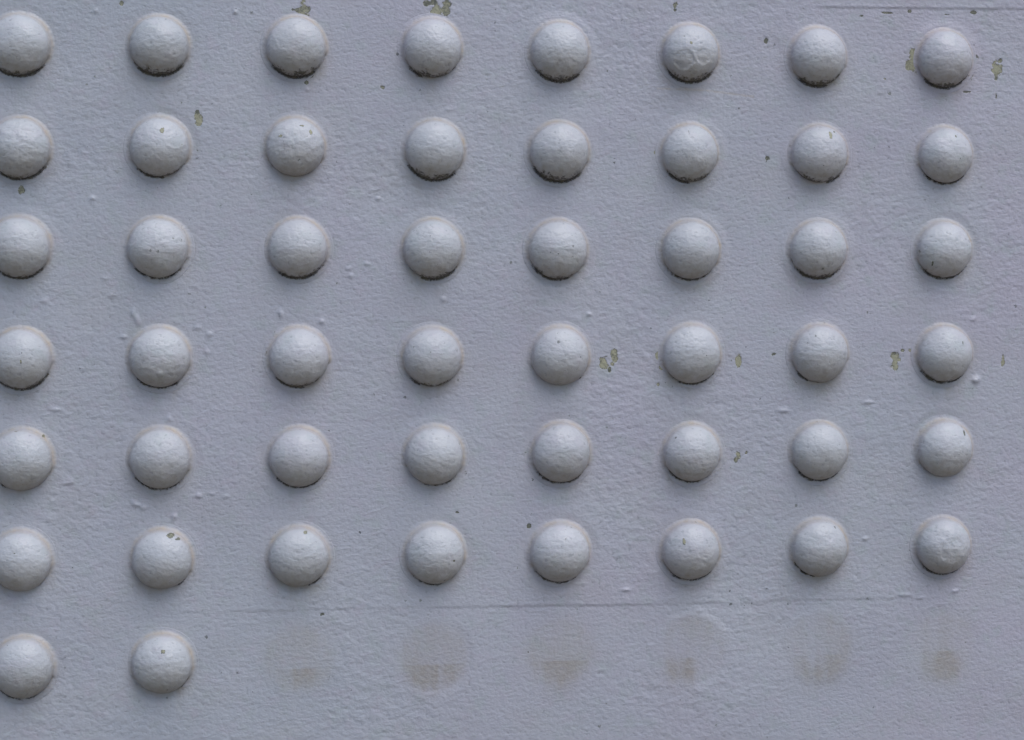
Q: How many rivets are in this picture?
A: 50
